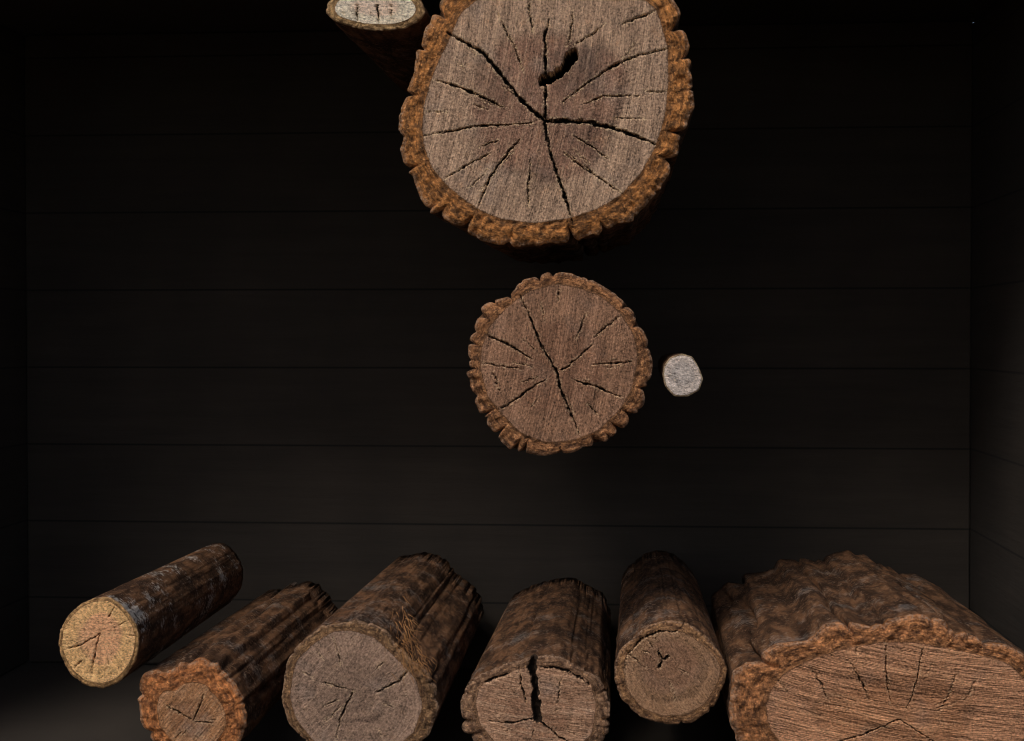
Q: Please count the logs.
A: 10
